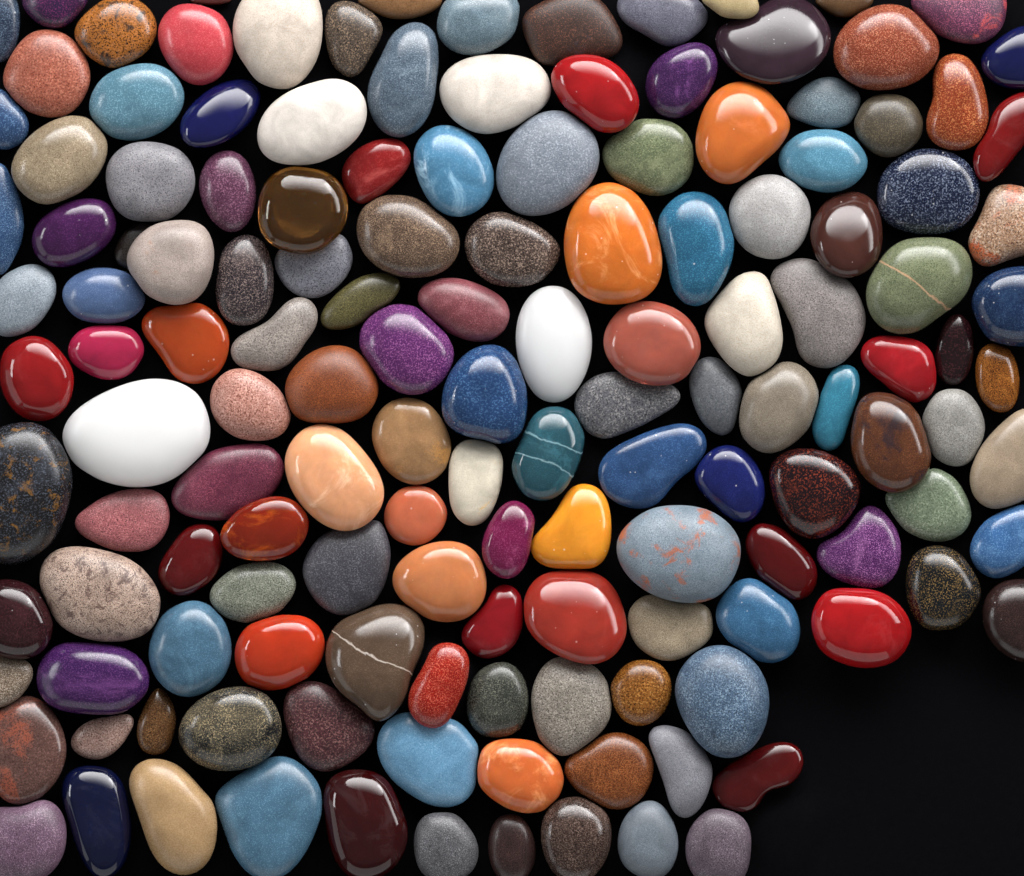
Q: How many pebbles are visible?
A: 145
